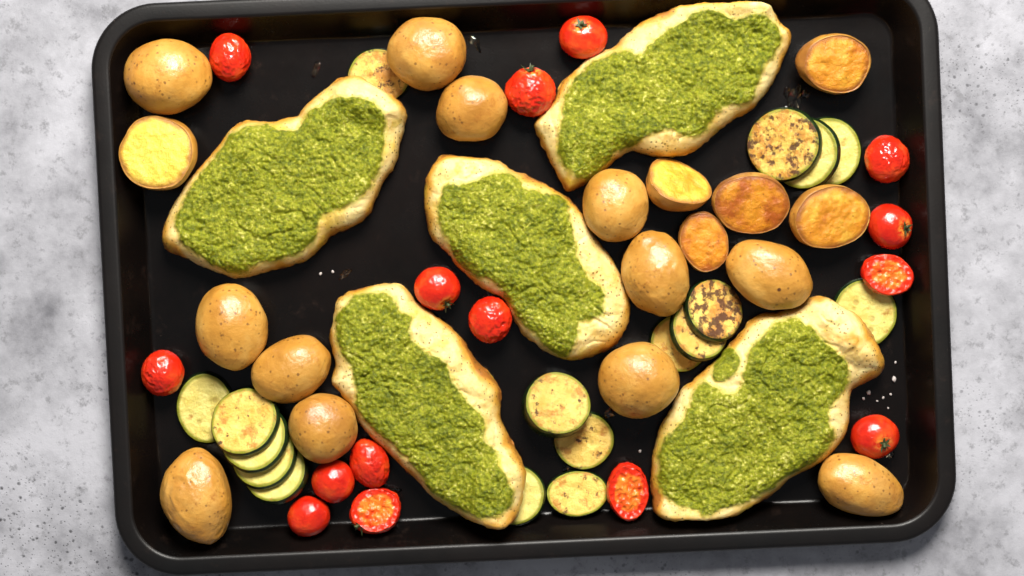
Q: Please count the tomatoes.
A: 15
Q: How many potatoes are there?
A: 18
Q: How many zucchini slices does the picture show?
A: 17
